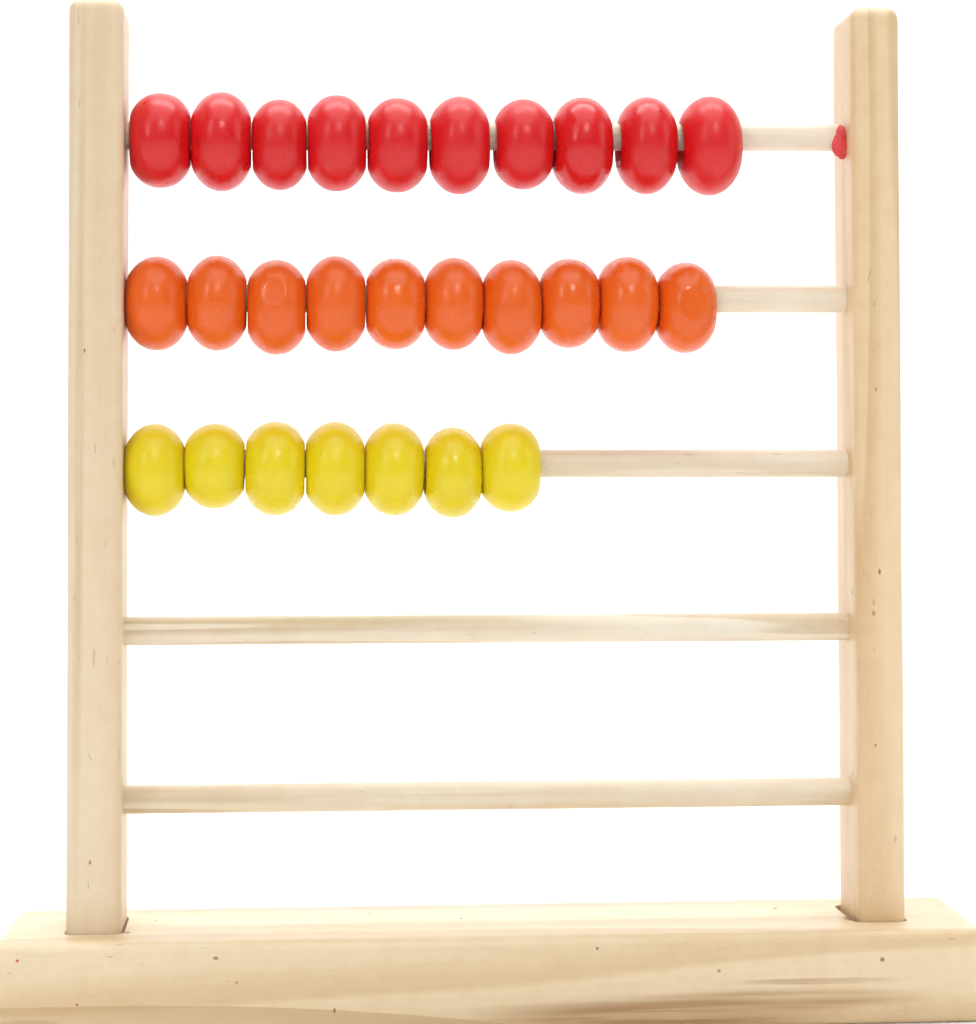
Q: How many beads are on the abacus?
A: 27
